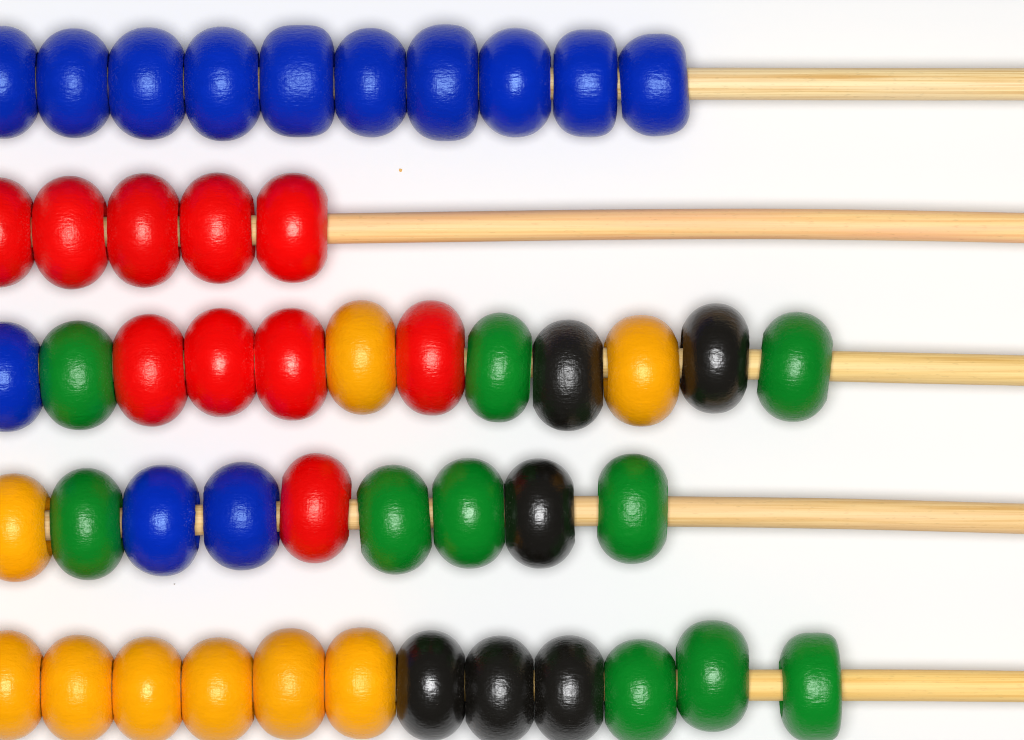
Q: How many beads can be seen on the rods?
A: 48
